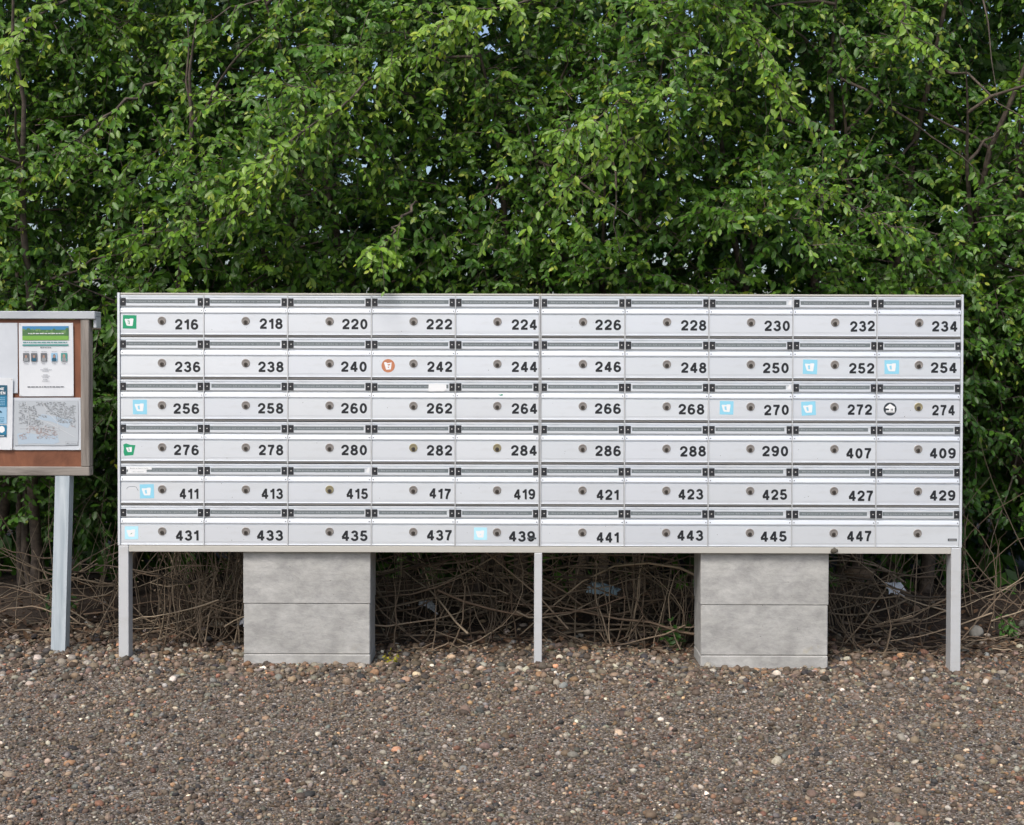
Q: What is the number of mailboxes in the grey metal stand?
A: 60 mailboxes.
